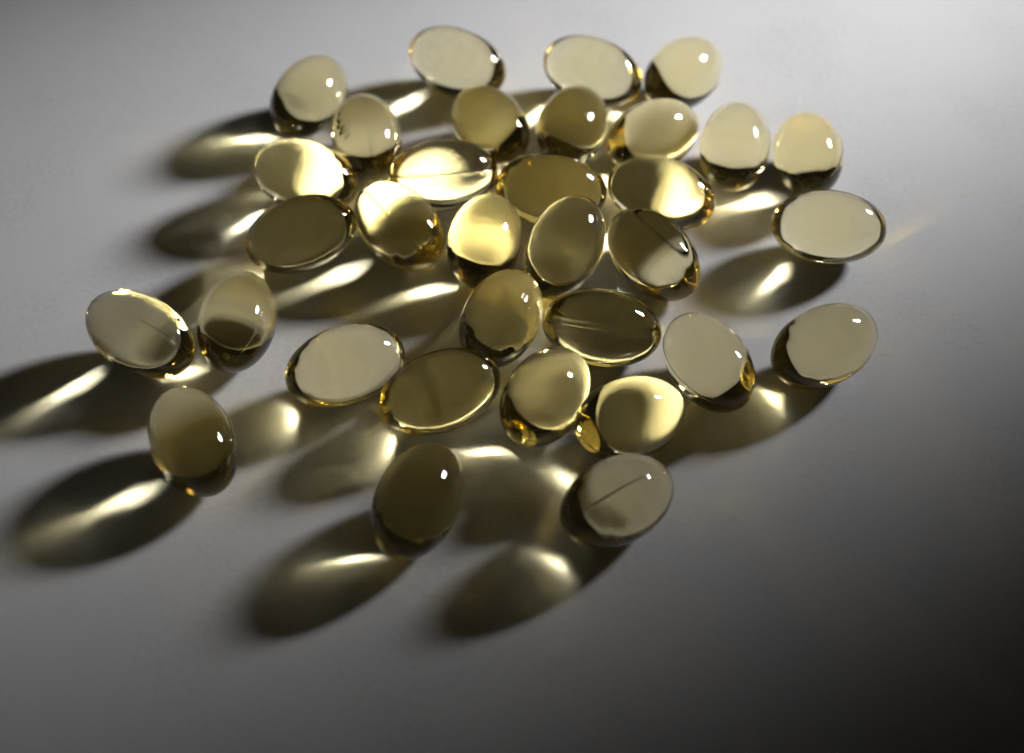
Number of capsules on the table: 33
